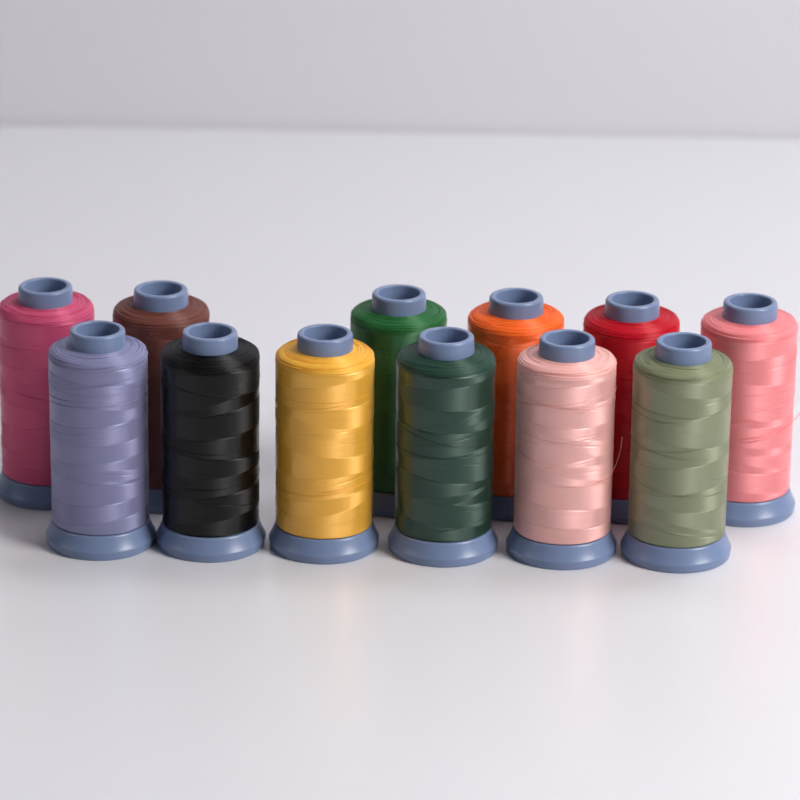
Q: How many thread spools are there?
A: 12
